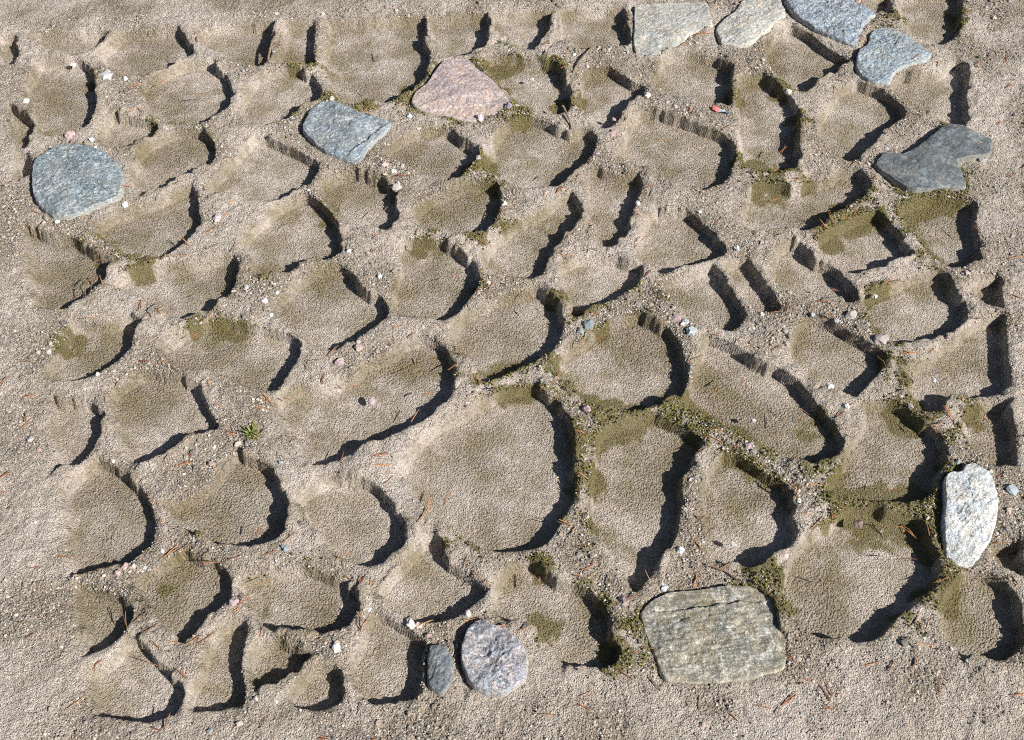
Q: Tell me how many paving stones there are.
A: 12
